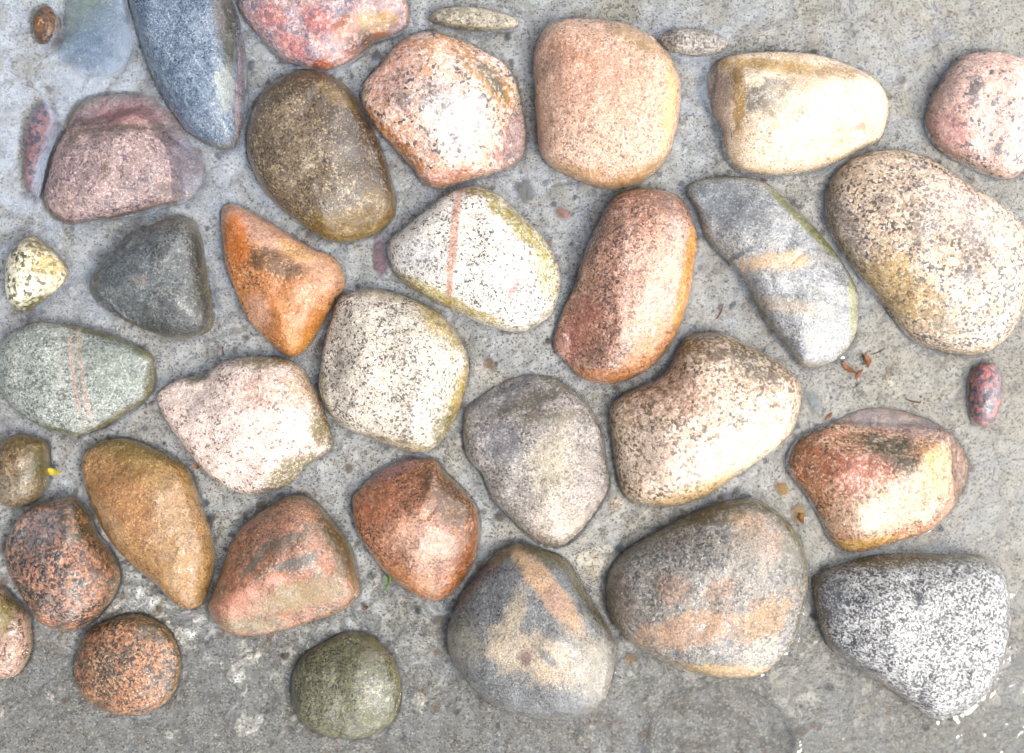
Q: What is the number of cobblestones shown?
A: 38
